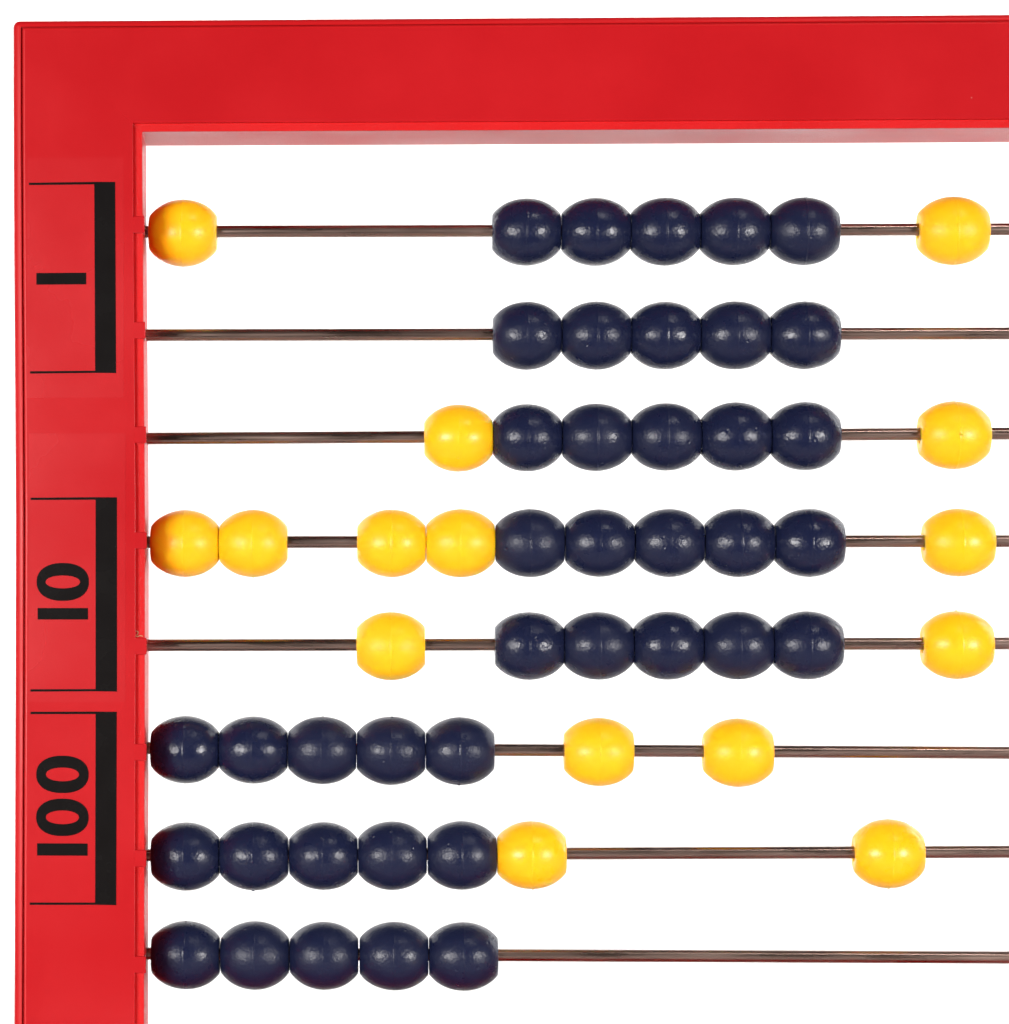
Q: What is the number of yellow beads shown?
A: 15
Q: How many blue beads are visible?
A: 40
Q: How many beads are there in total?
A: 55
